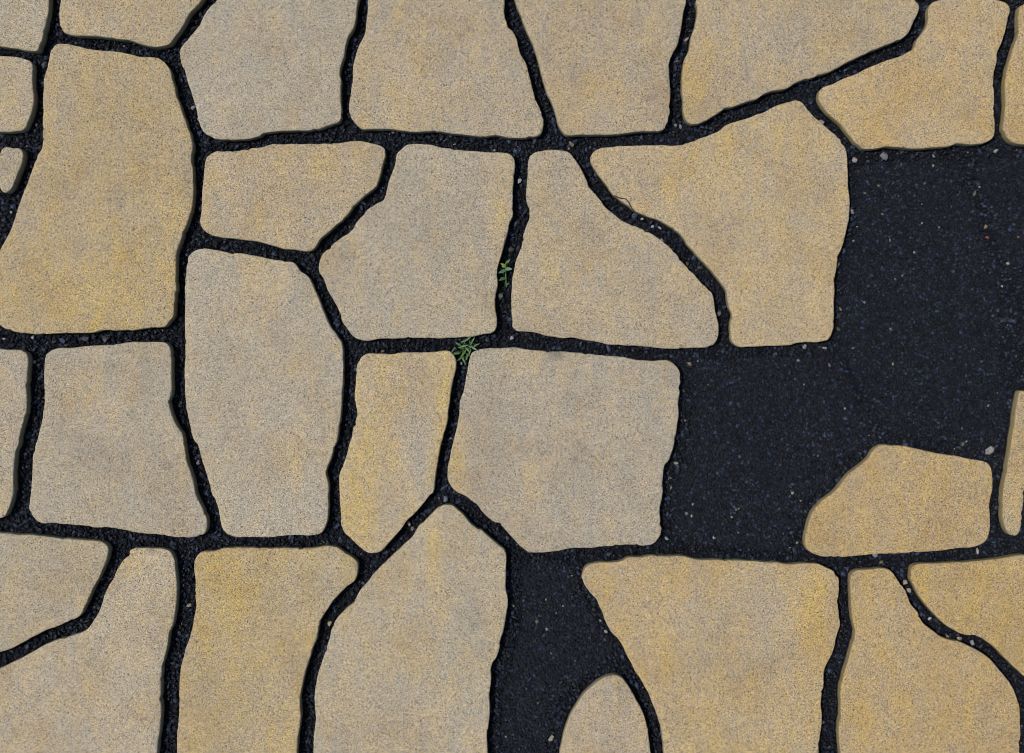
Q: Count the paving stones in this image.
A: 30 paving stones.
